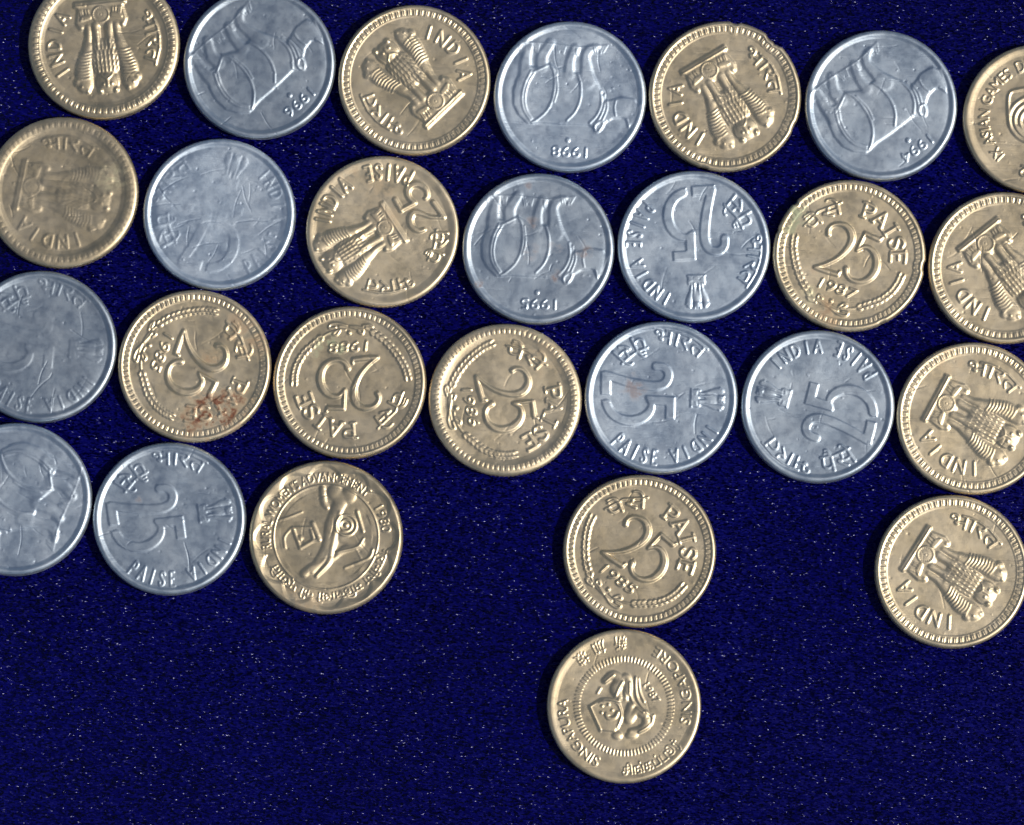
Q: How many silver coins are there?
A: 11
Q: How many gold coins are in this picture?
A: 16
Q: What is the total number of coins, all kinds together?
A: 27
